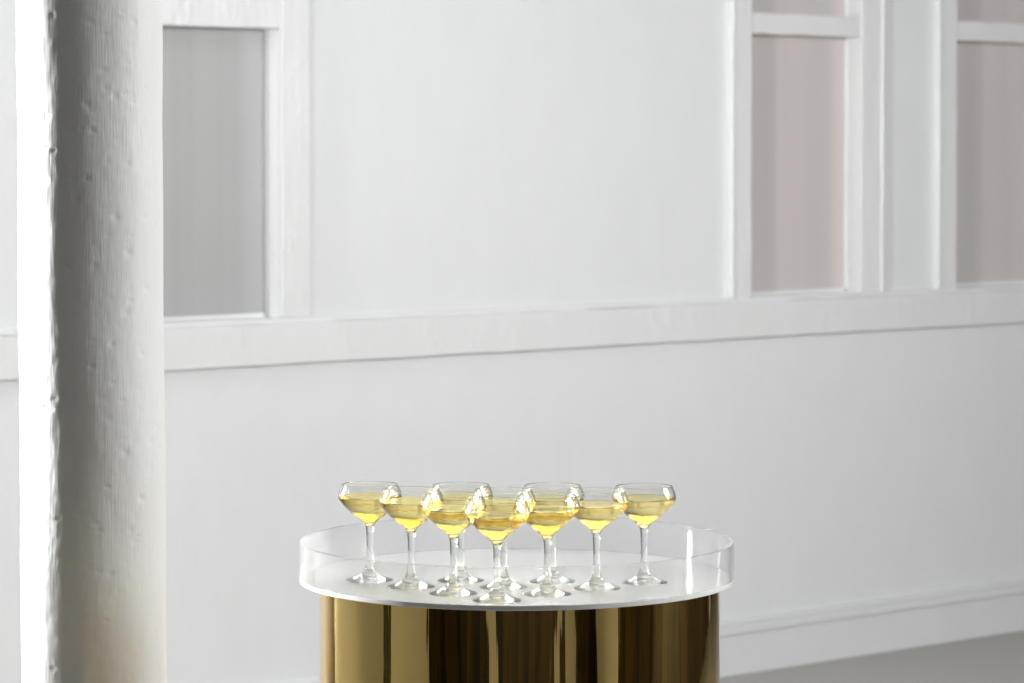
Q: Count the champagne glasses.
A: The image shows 10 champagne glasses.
